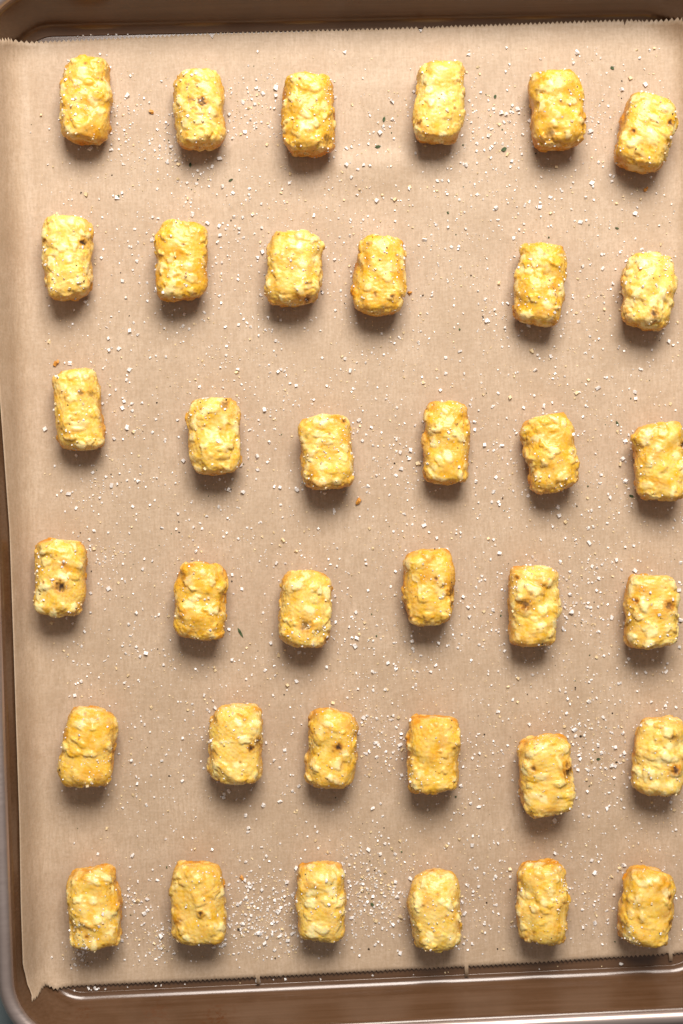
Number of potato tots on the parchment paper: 36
